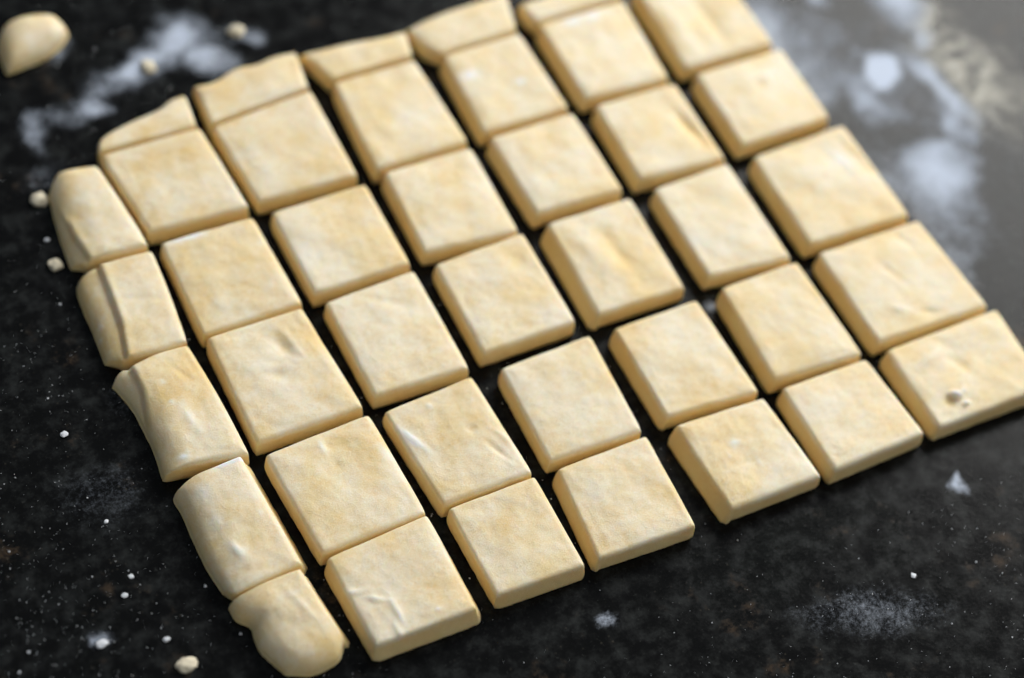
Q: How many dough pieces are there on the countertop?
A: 41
